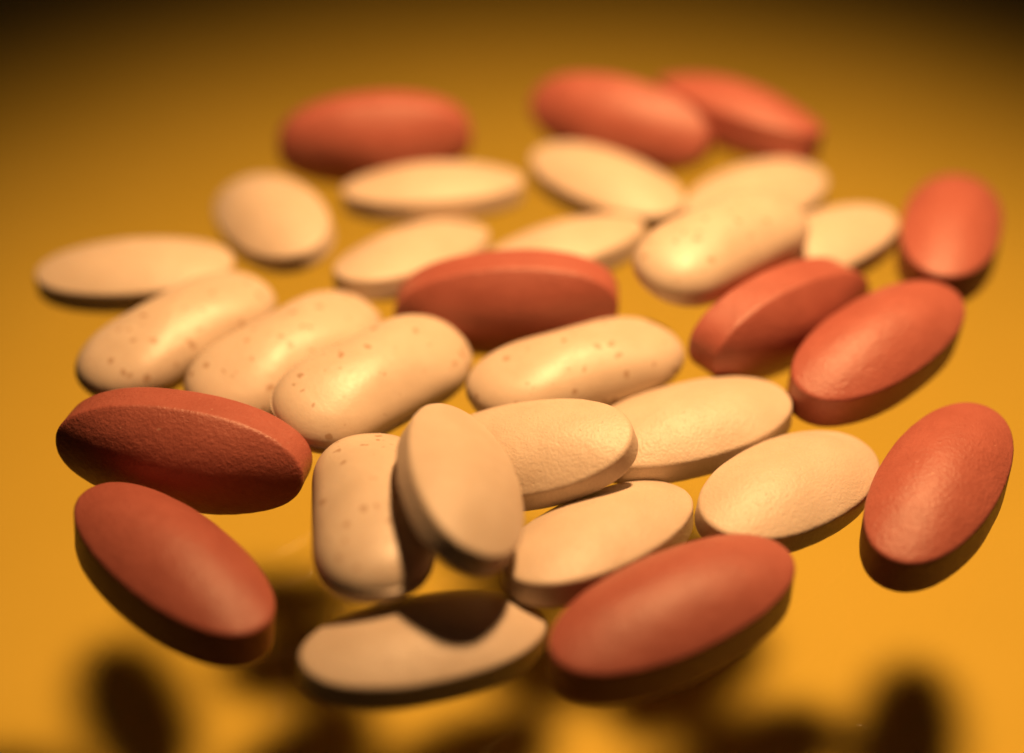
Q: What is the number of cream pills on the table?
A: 20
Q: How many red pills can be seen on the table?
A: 11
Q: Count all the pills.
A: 31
